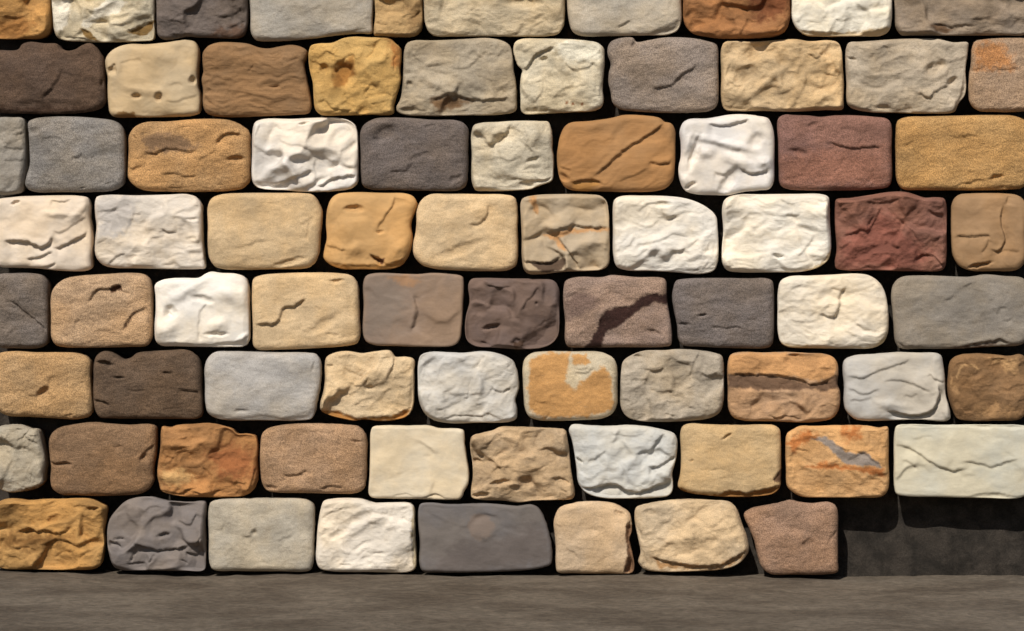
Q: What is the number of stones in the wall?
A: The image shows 78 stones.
